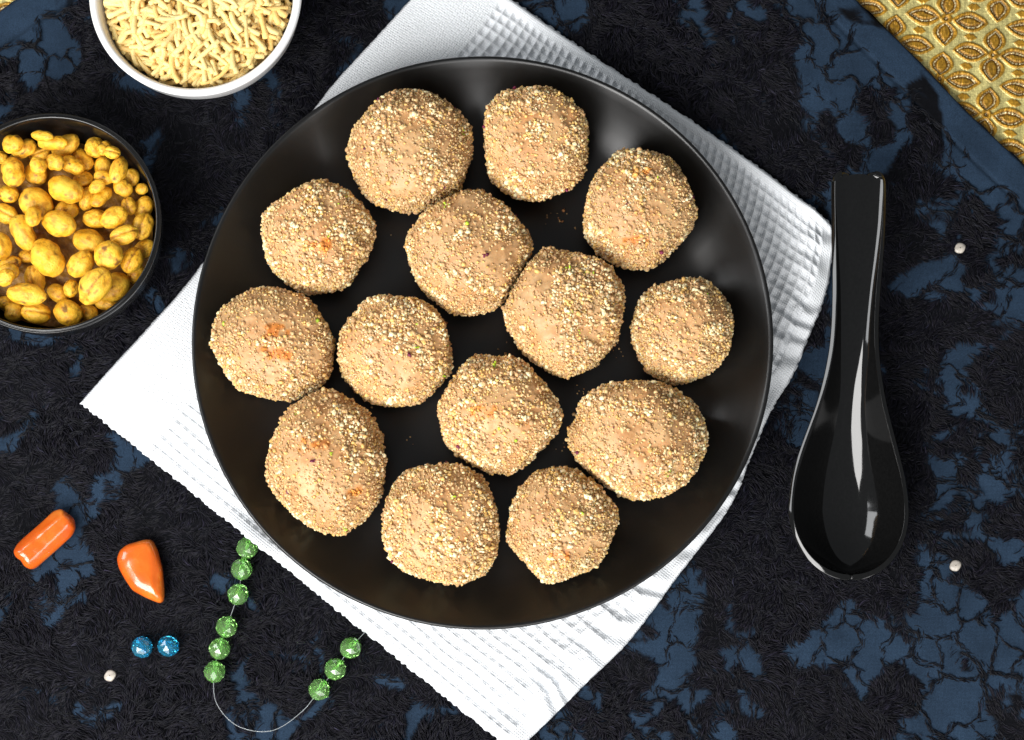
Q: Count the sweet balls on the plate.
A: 14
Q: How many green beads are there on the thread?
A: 9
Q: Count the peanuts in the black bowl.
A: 64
